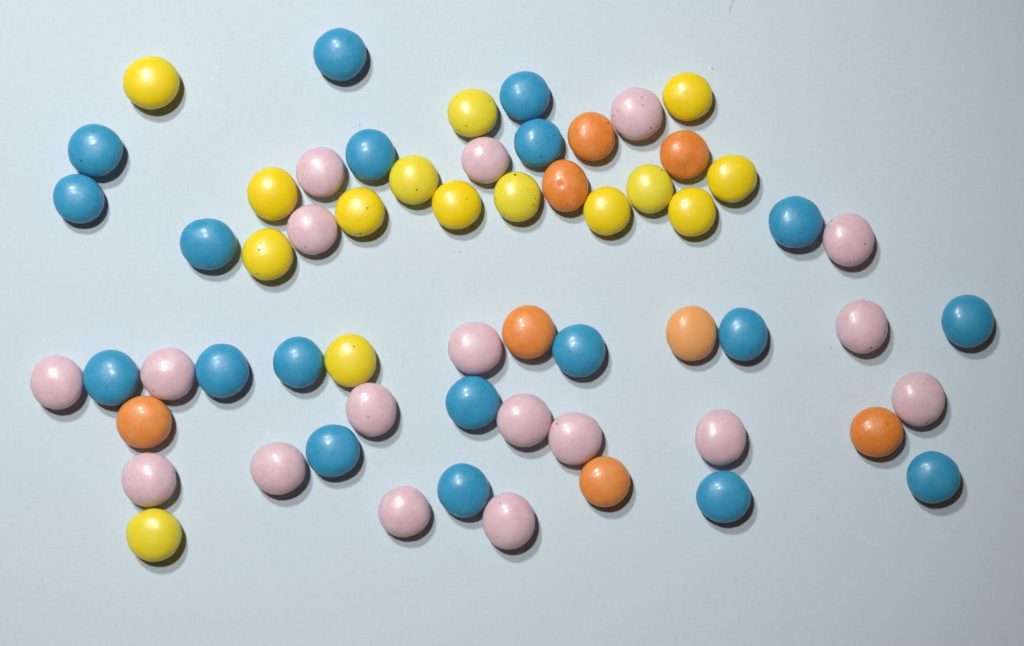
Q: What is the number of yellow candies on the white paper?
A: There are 15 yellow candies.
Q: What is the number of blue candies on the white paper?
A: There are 19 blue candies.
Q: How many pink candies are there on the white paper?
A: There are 18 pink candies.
